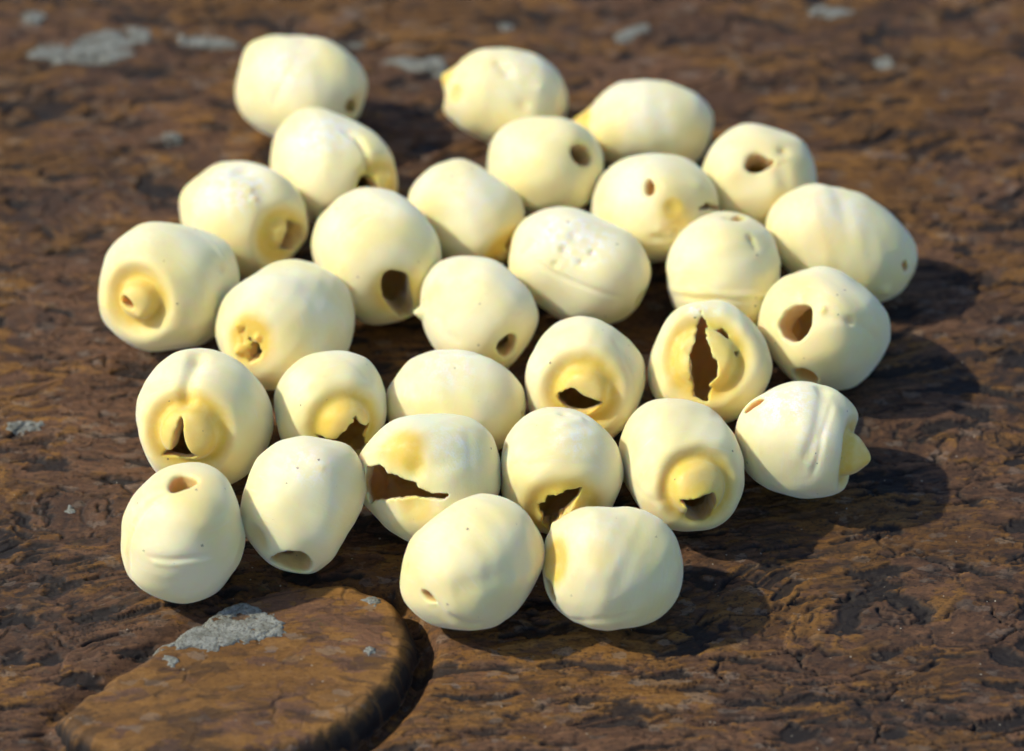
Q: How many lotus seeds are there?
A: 30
